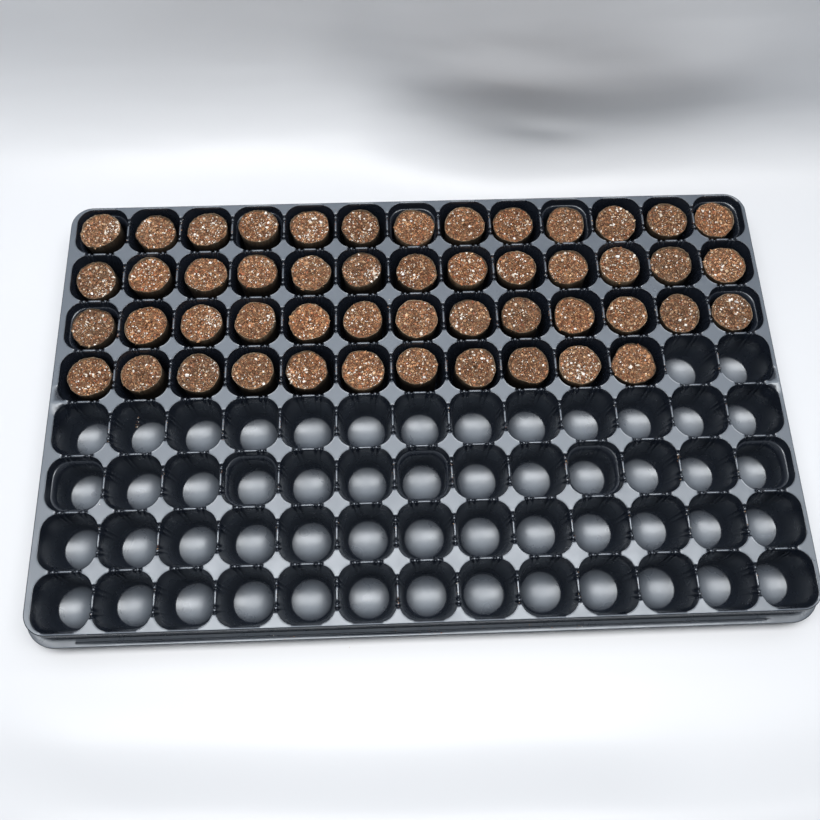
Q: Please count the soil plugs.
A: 50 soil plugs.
